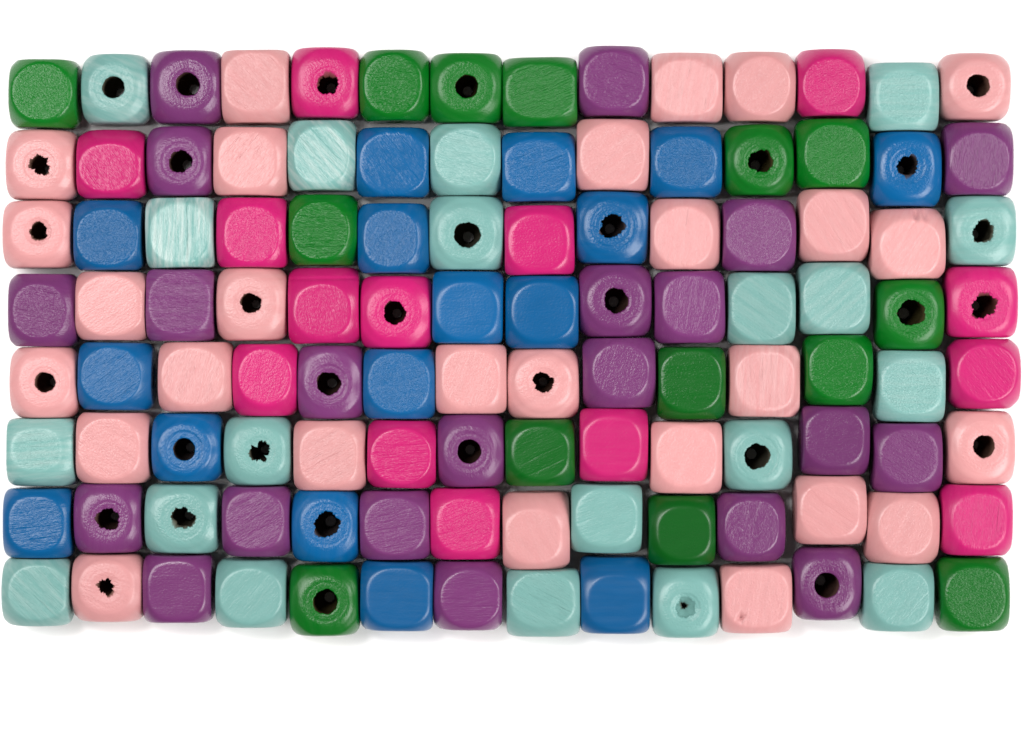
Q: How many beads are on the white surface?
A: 112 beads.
